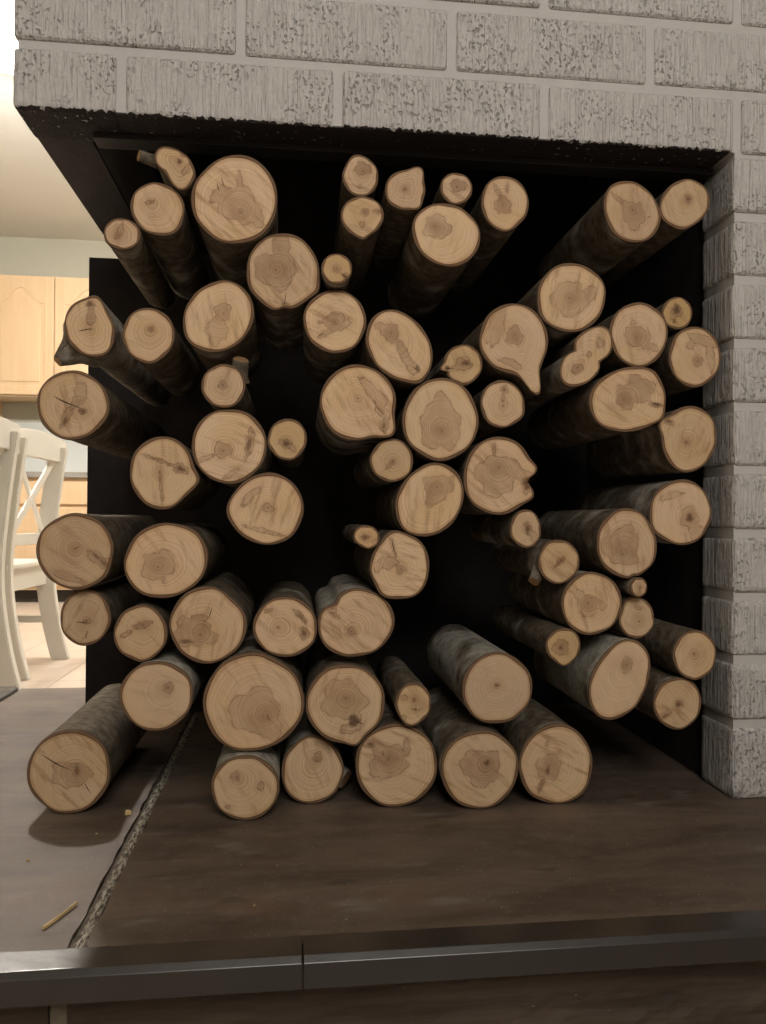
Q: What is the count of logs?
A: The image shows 71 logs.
